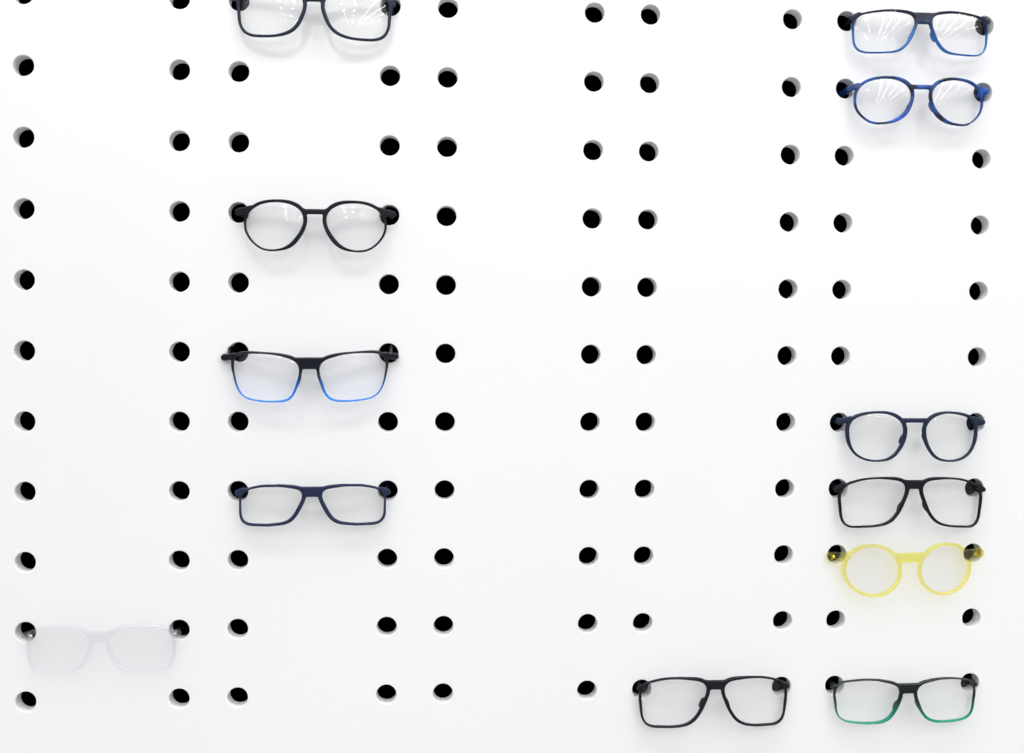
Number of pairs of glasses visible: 12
